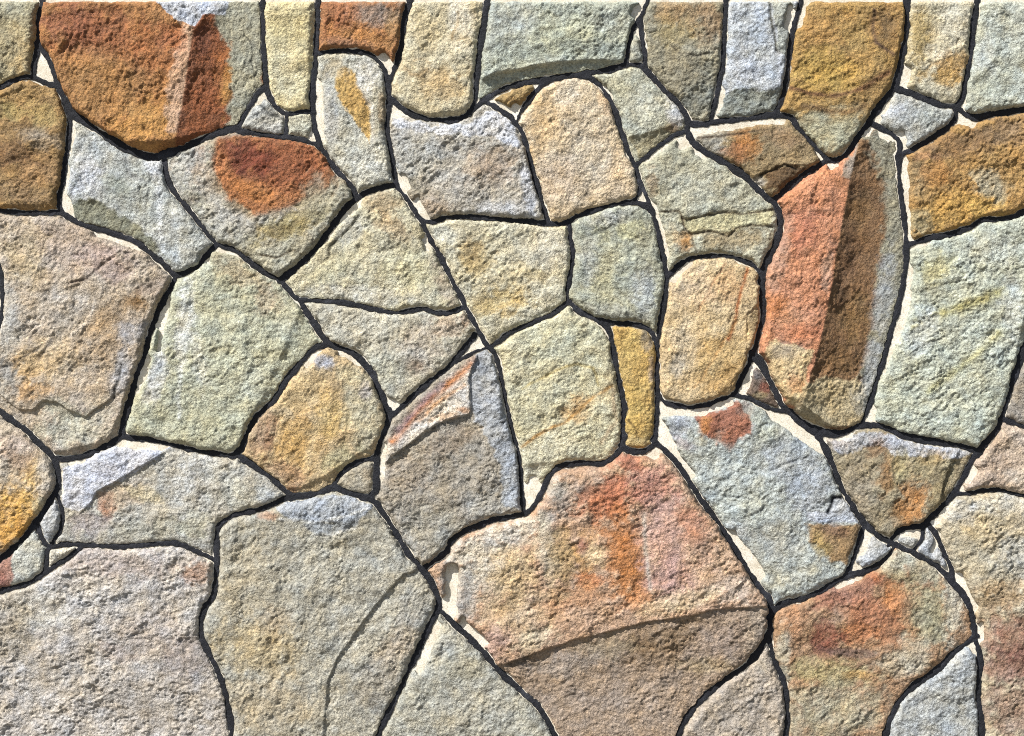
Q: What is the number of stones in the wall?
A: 61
